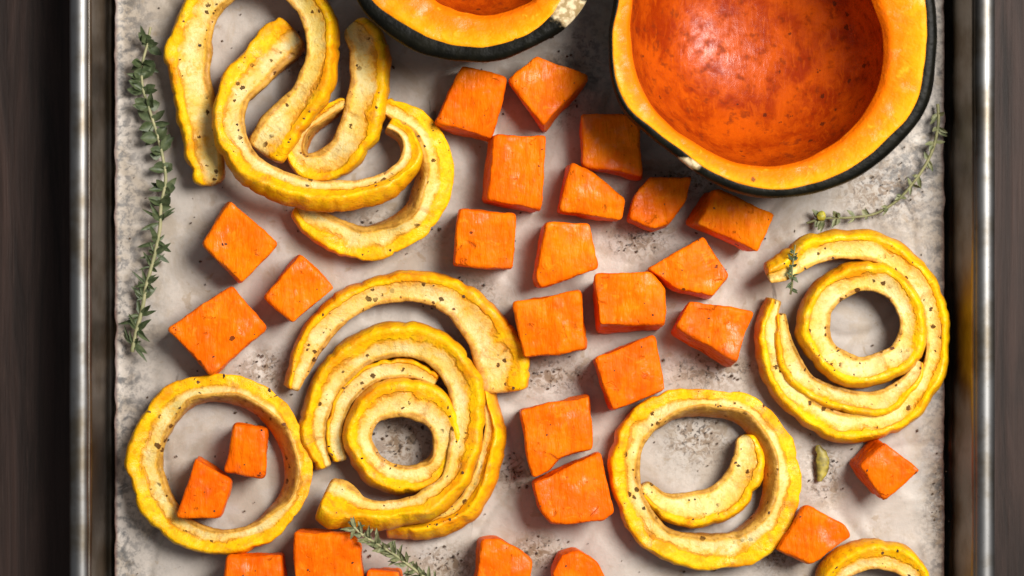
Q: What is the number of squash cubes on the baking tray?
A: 28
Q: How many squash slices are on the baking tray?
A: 16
